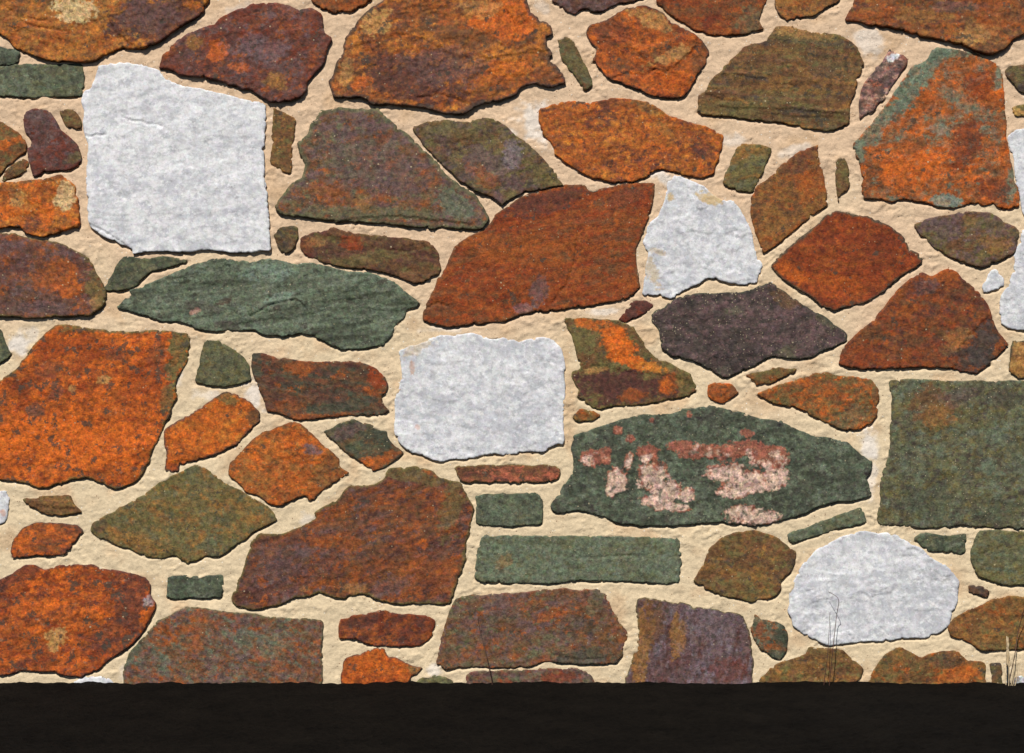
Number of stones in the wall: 91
